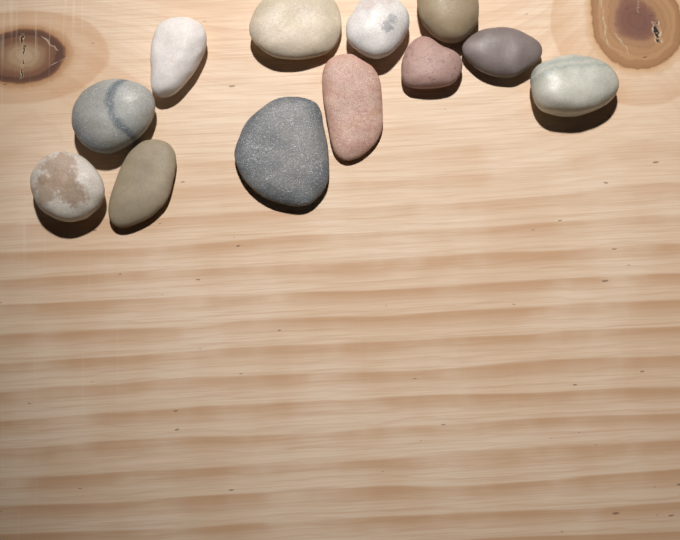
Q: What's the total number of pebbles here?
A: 12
